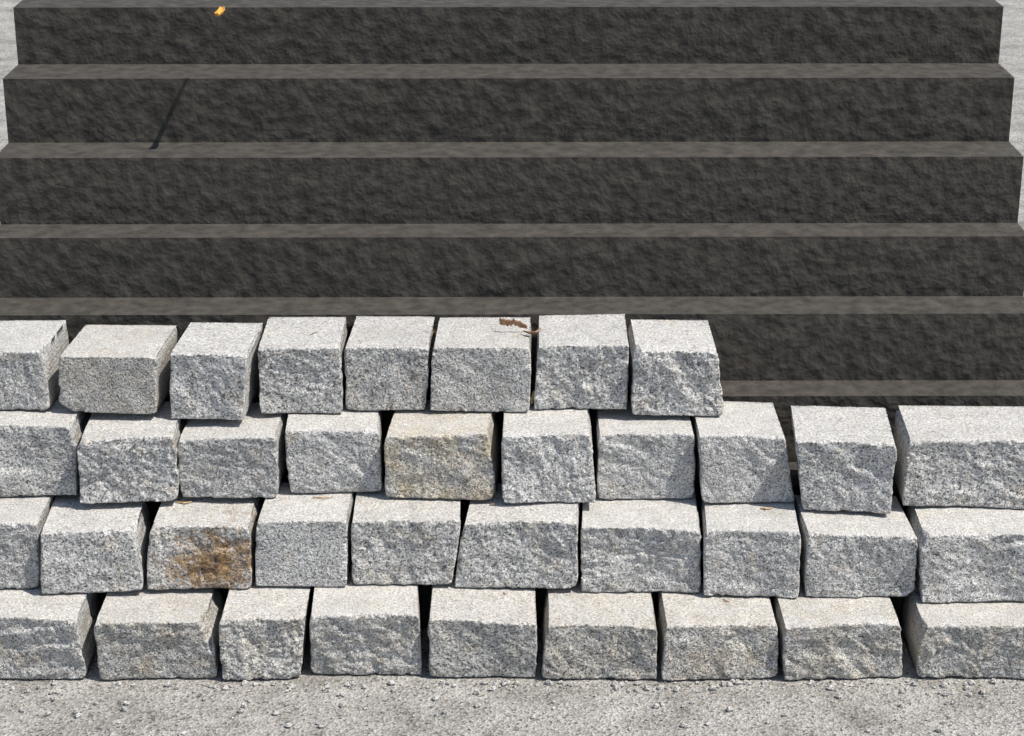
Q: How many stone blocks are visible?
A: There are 37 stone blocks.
